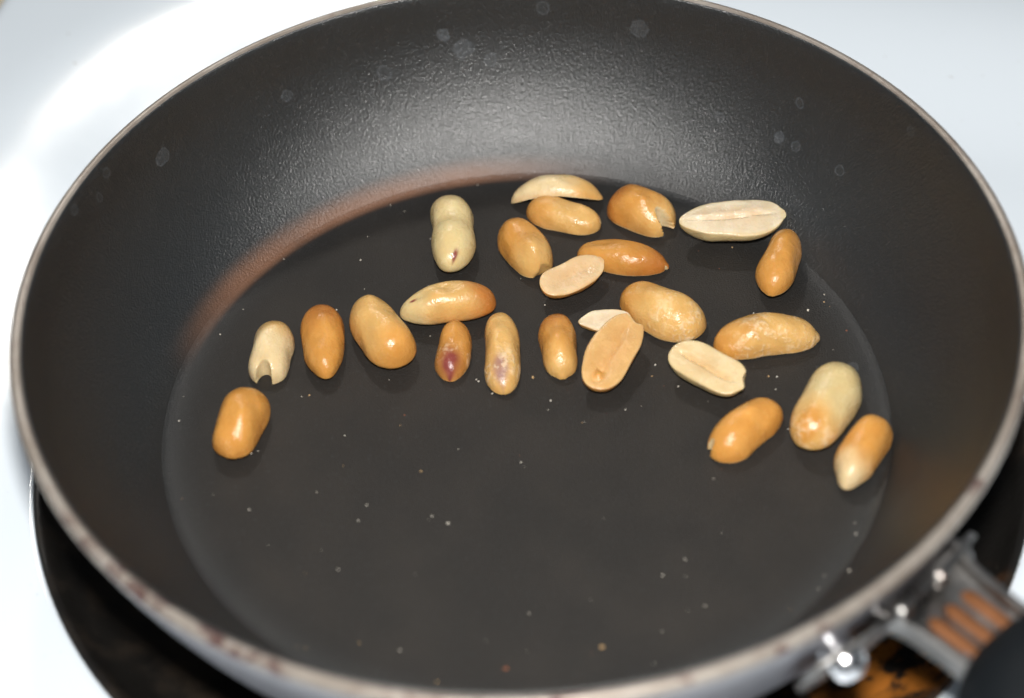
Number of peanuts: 25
